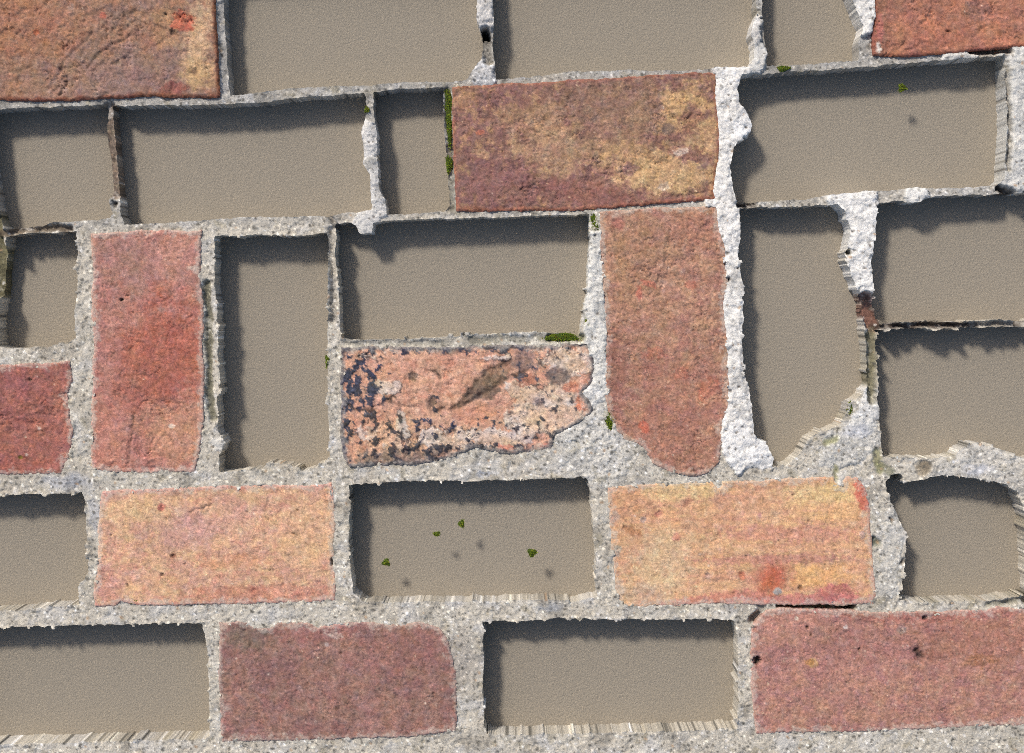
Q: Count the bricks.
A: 11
